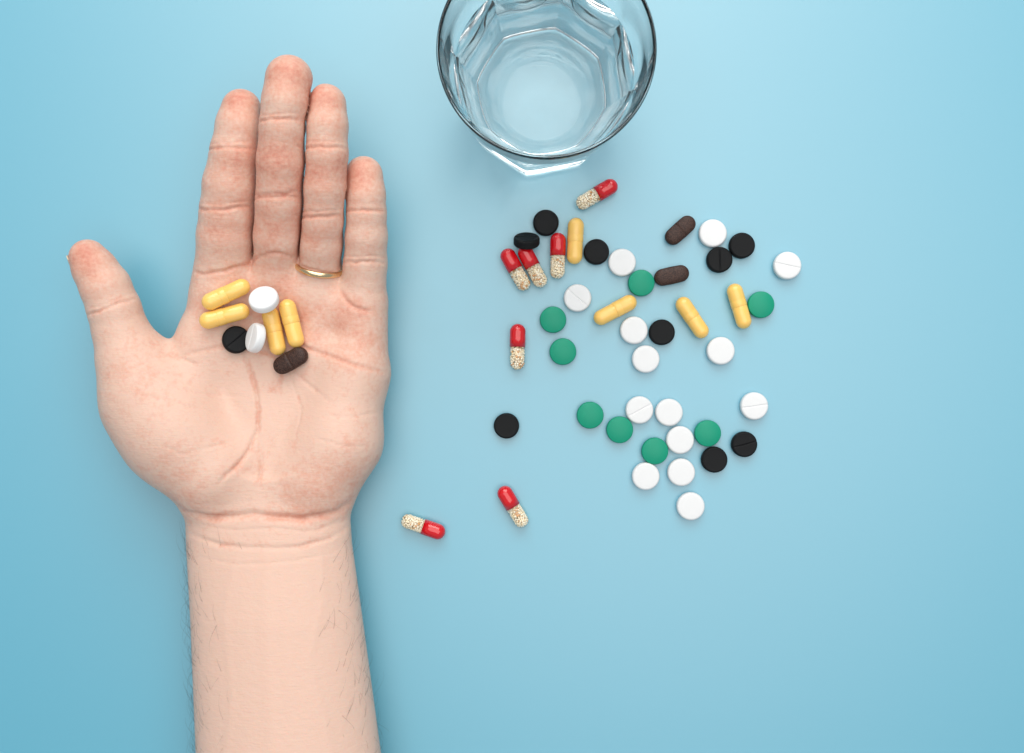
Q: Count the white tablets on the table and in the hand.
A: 16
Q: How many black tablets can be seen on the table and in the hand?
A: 10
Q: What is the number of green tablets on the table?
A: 8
